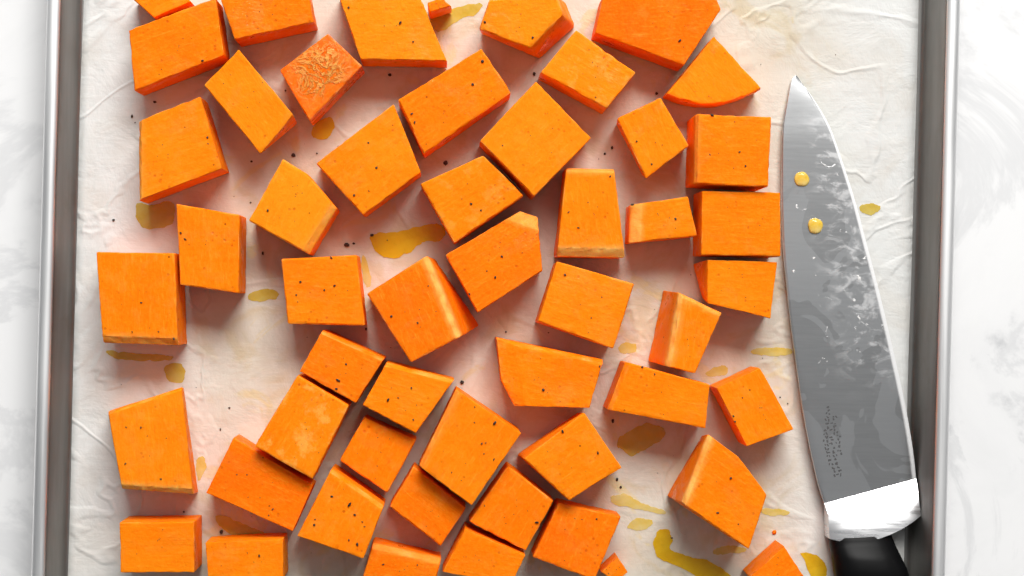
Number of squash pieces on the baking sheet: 52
